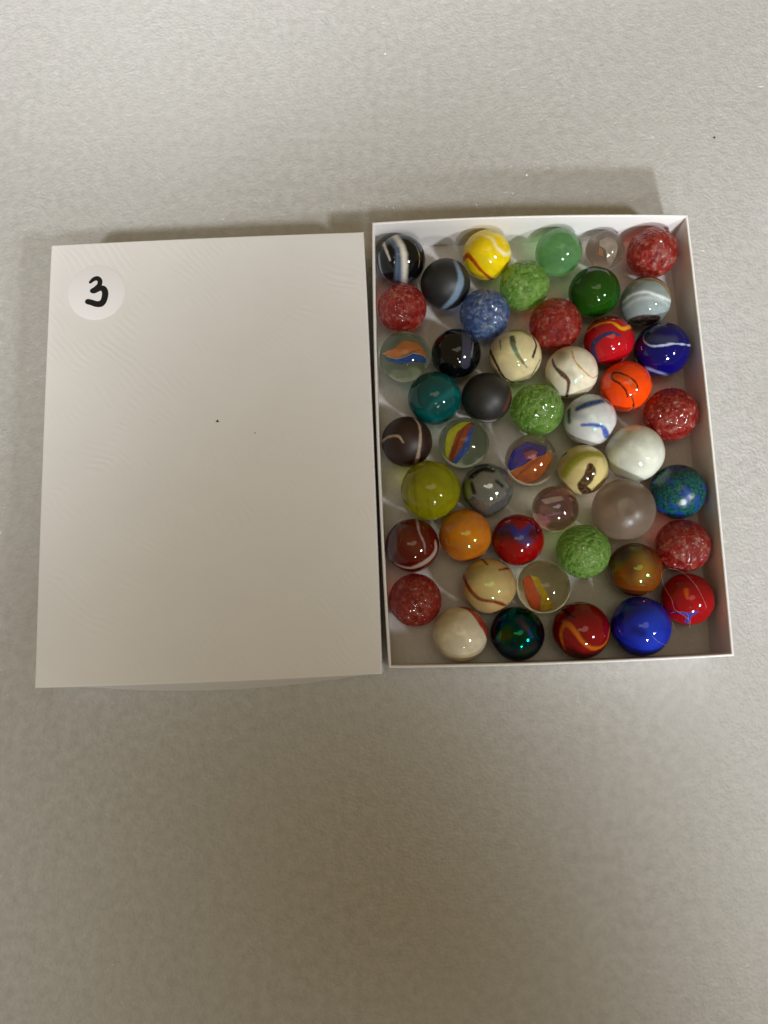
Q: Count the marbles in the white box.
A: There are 48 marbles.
